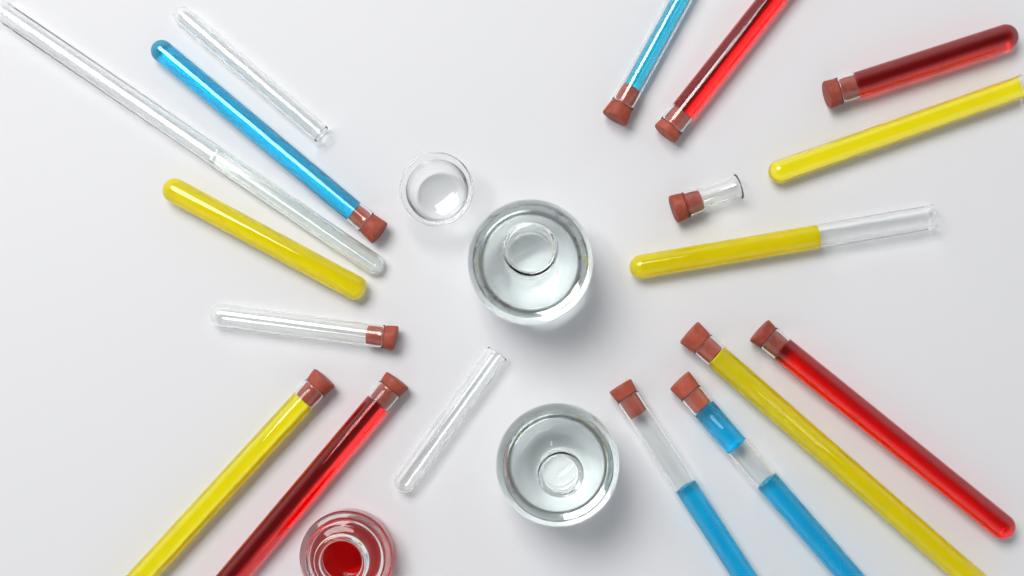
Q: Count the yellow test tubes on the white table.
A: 5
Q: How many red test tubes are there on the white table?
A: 4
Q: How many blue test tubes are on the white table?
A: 4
